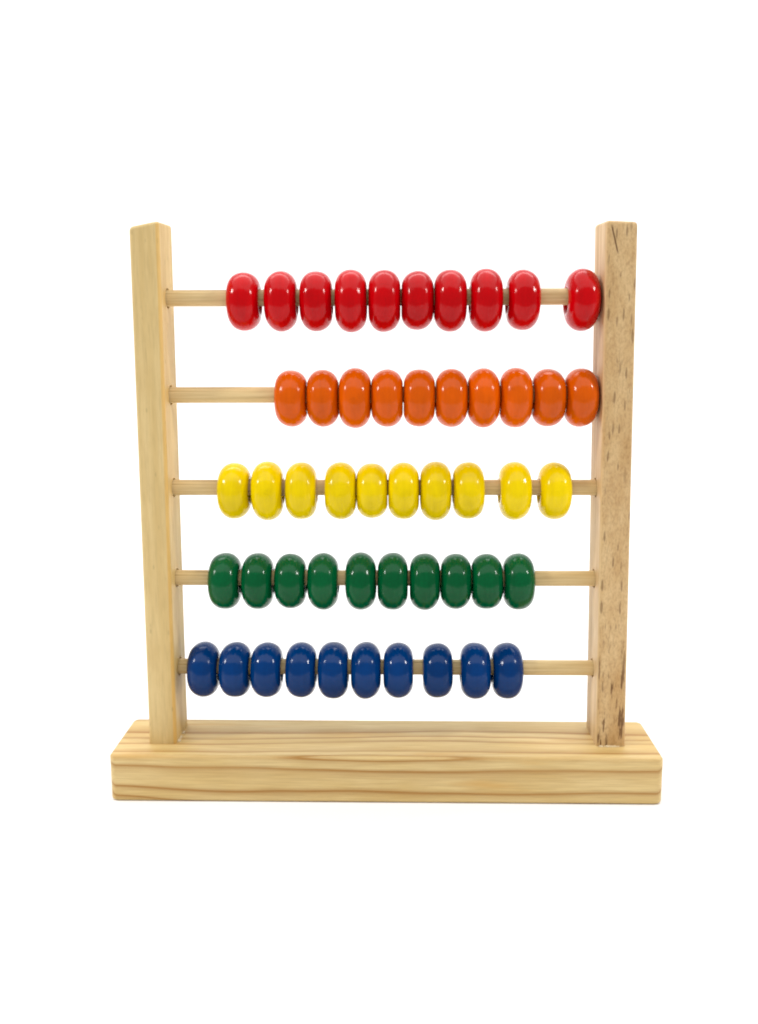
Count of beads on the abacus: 50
